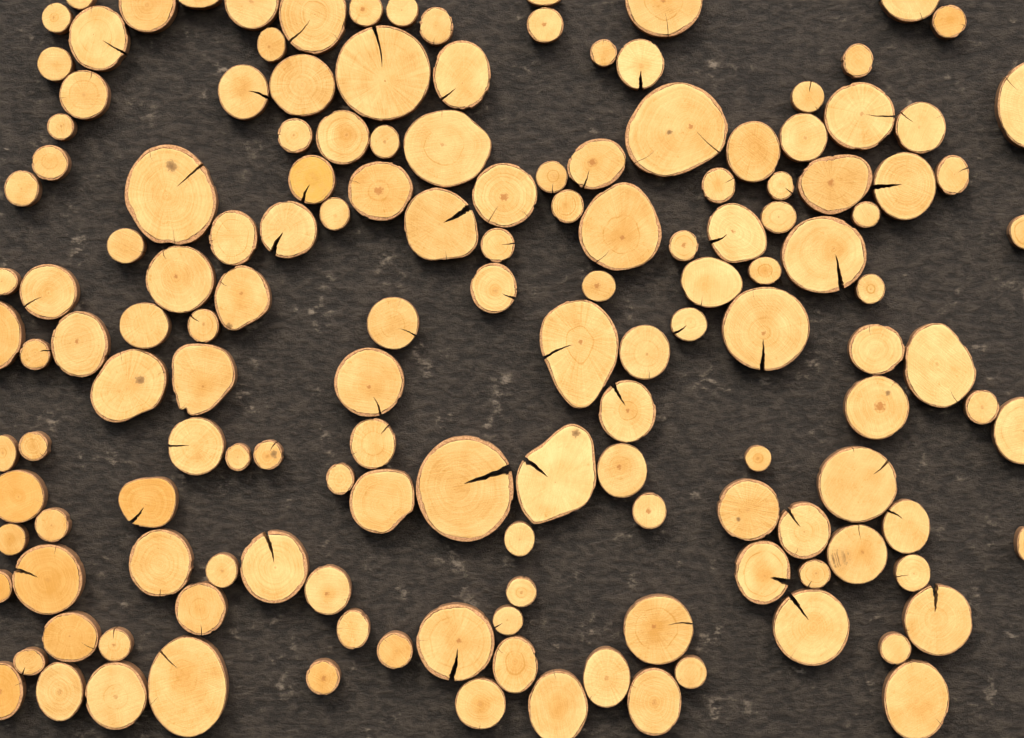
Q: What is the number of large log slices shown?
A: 87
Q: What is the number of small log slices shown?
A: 63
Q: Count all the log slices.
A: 150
